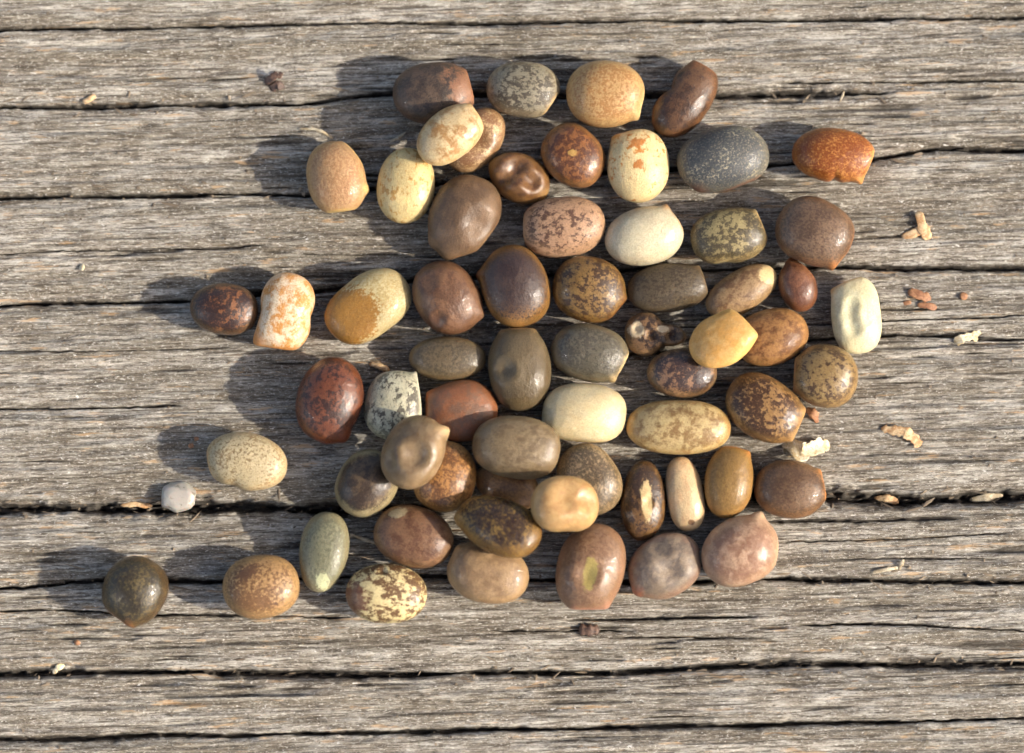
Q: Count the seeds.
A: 64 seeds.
